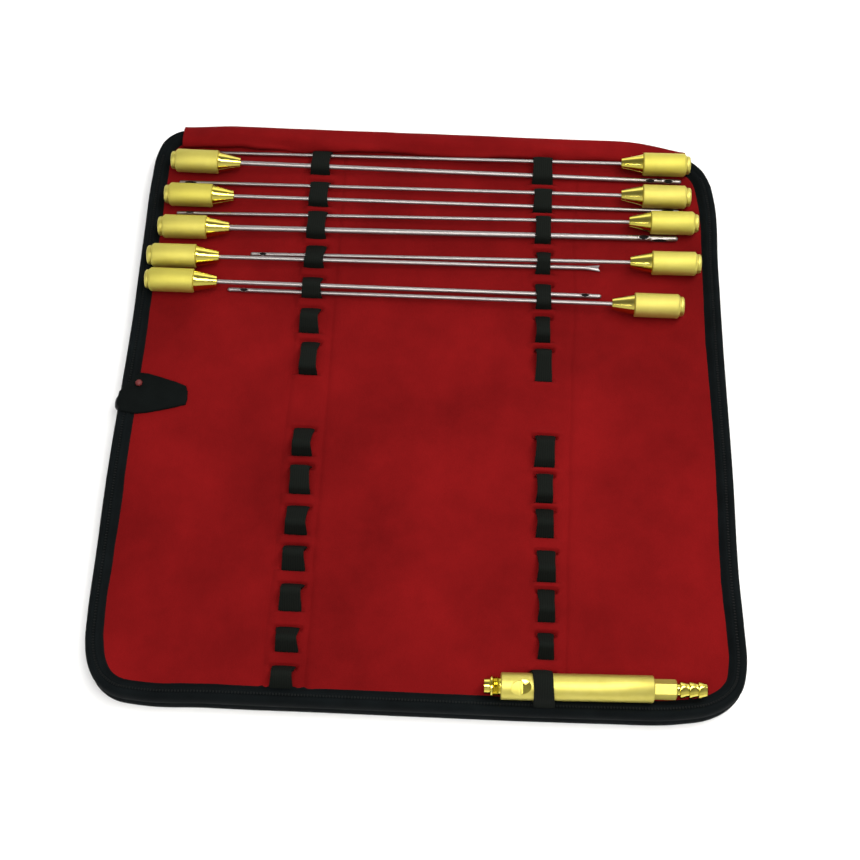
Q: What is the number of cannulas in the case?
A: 10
